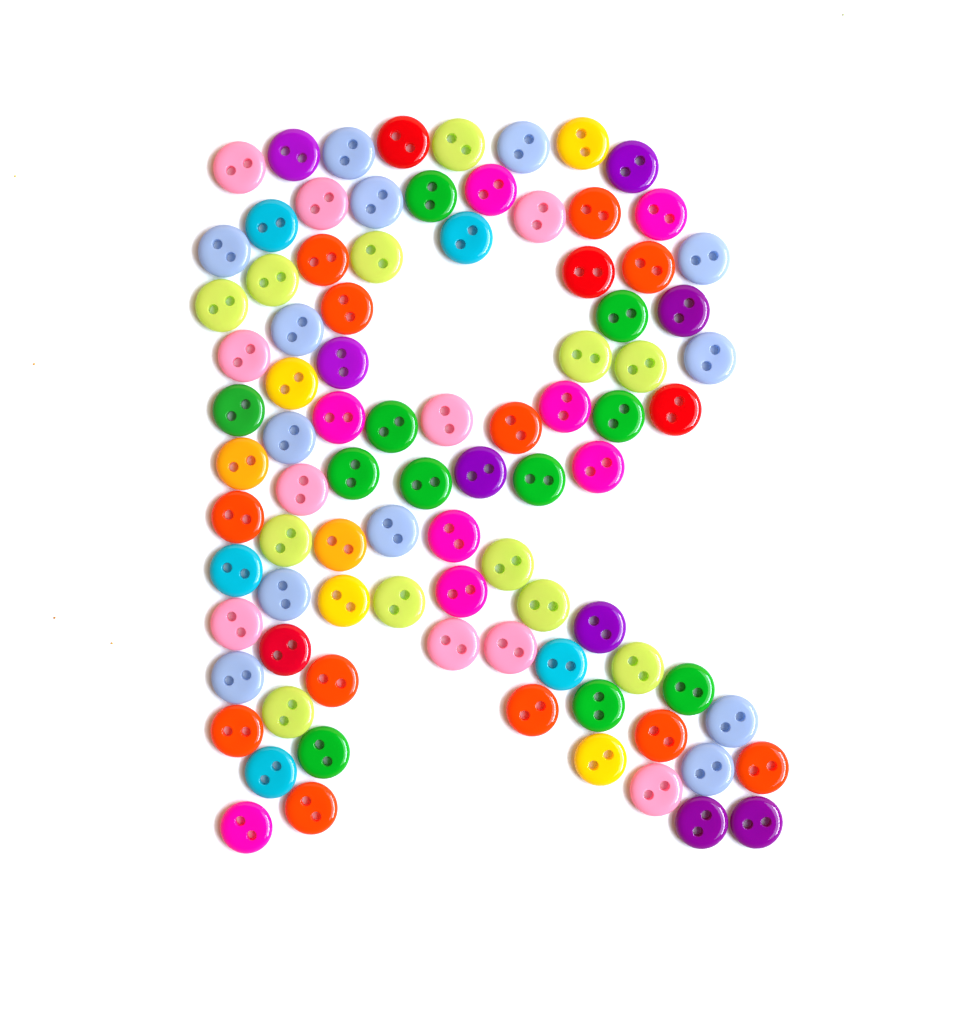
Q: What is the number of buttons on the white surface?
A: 89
